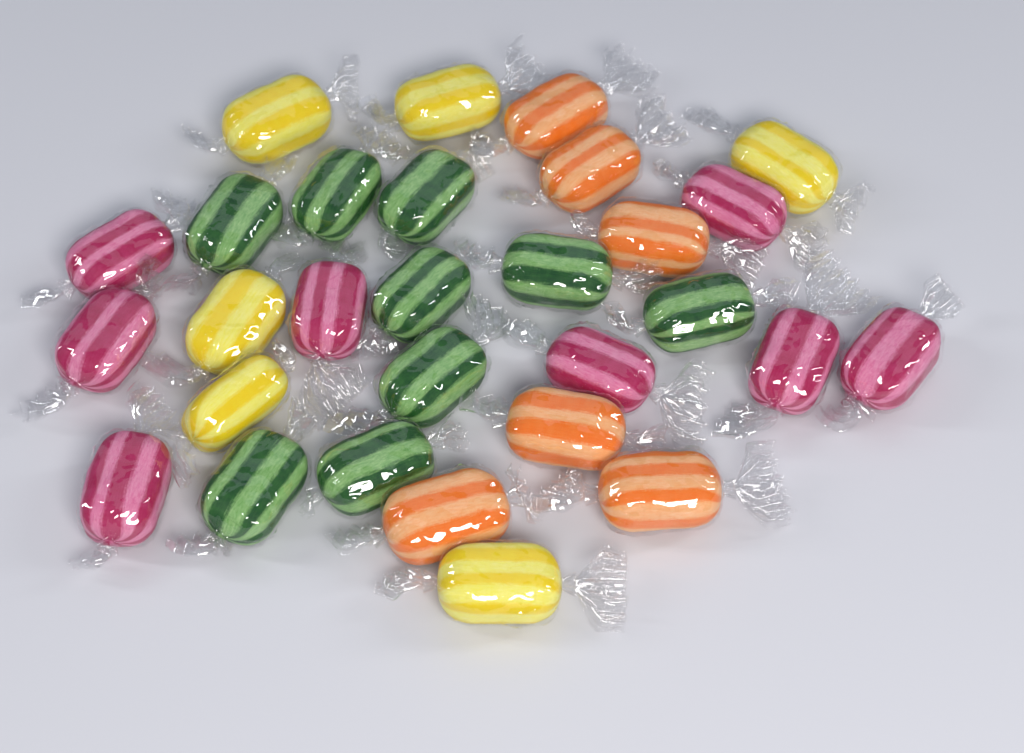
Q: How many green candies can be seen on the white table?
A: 9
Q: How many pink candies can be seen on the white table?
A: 8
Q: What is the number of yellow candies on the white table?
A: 6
